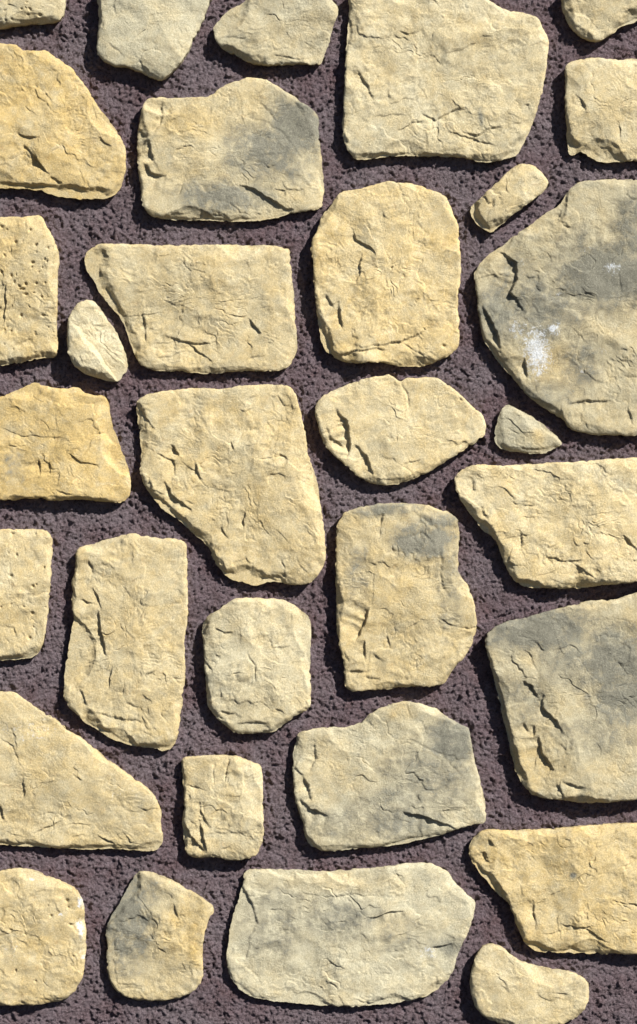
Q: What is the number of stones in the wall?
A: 32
